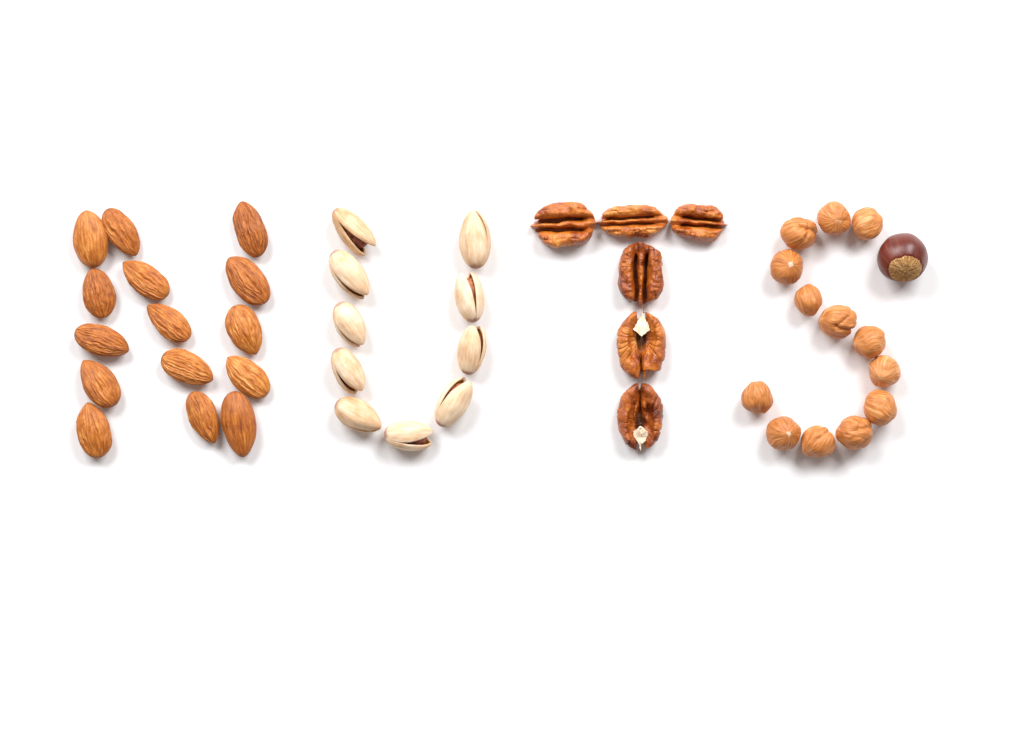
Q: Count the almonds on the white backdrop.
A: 15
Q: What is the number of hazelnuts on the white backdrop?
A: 13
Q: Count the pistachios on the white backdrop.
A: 10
